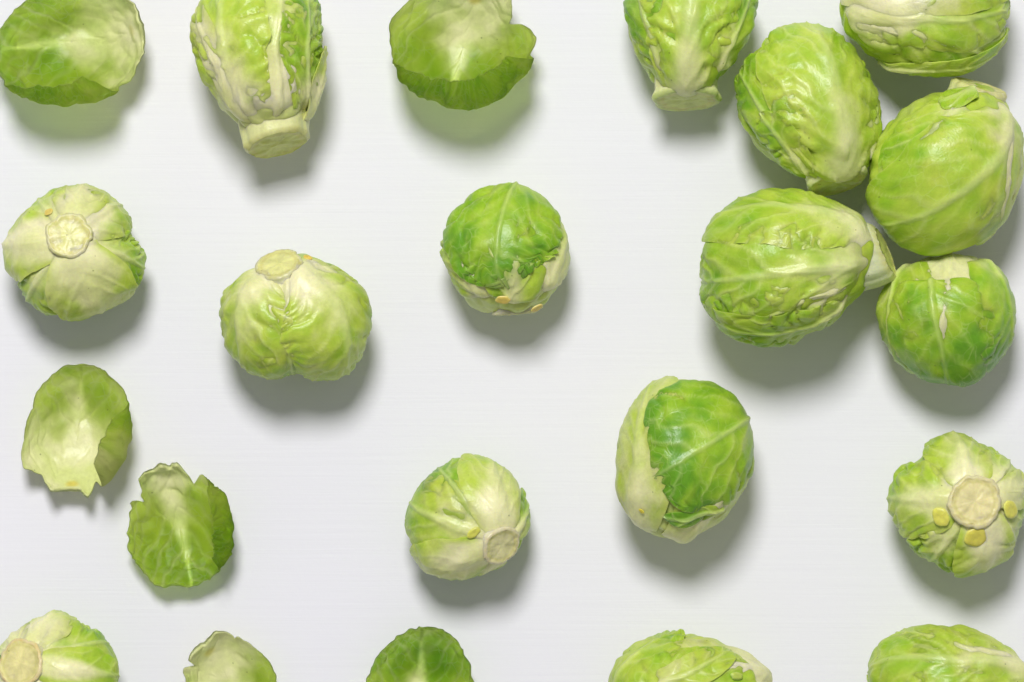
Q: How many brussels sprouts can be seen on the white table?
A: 16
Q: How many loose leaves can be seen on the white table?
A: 6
